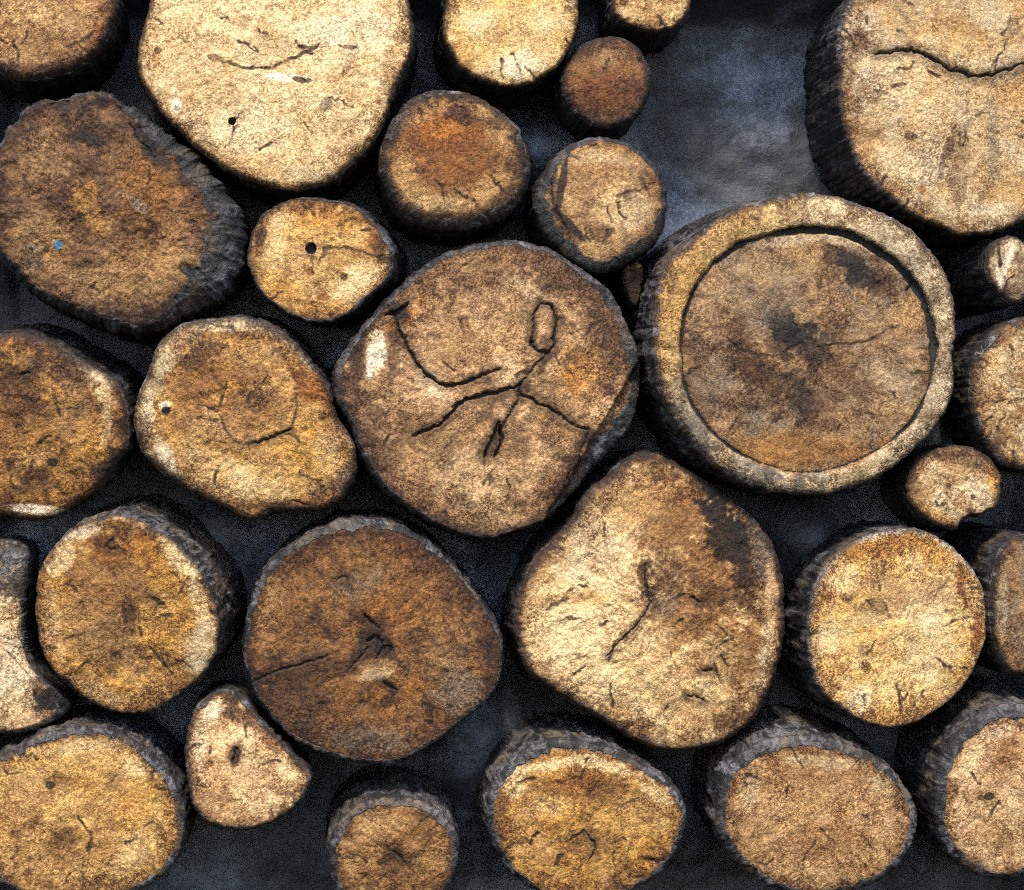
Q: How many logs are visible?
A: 30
